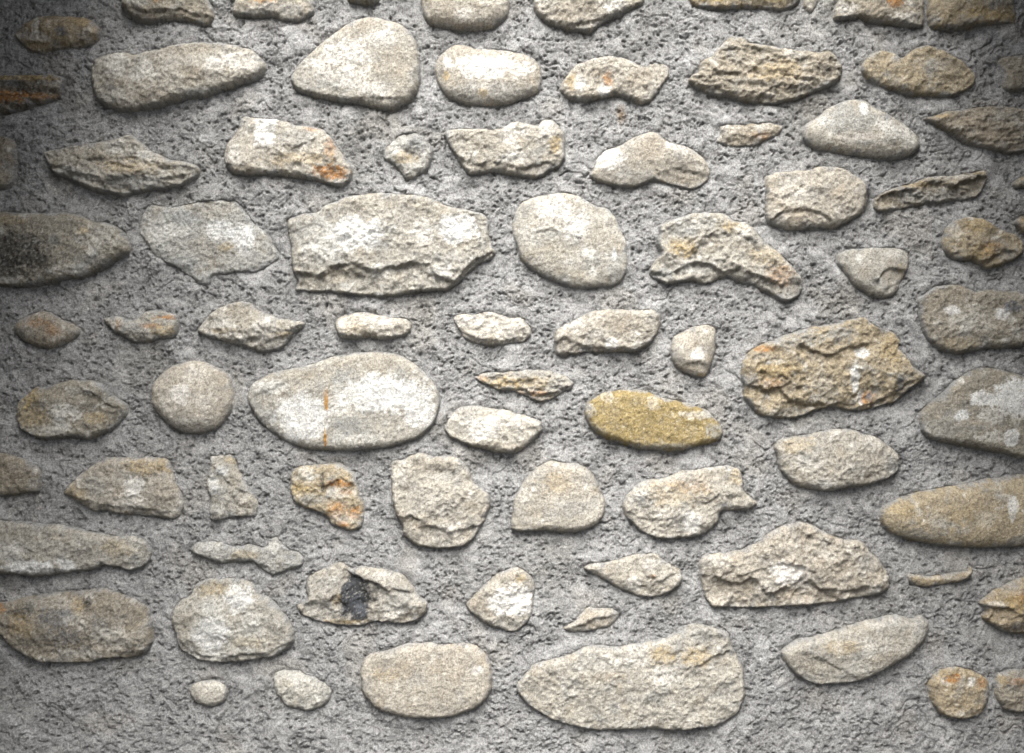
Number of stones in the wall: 81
